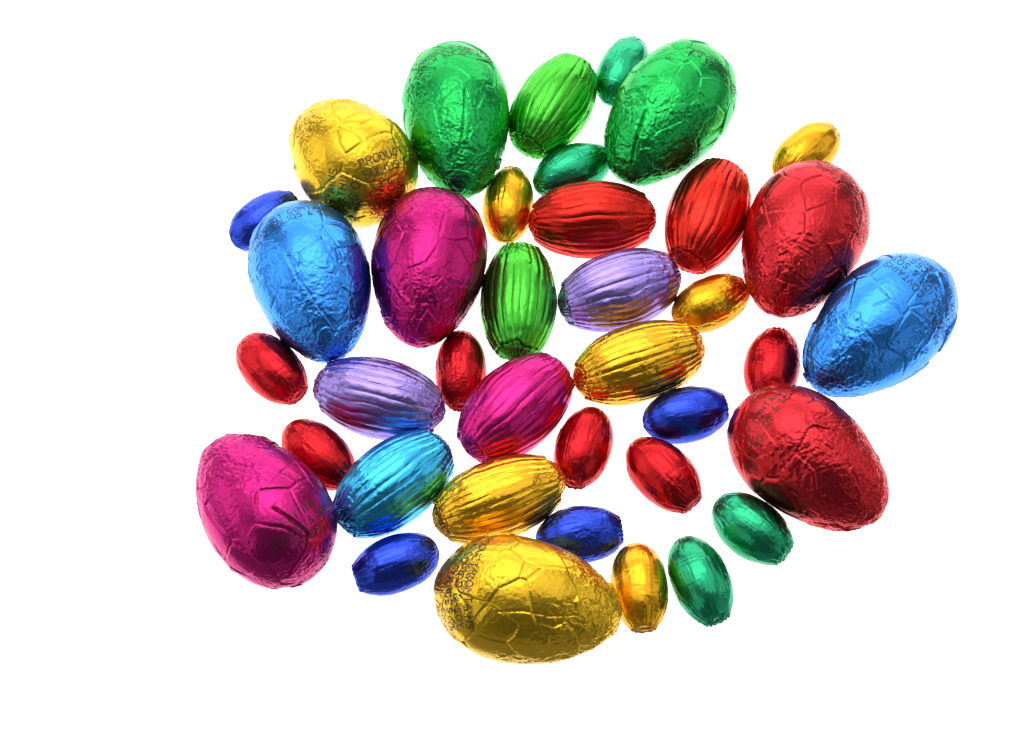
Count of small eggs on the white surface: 18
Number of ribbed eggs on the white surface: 10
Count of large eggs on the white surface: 10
